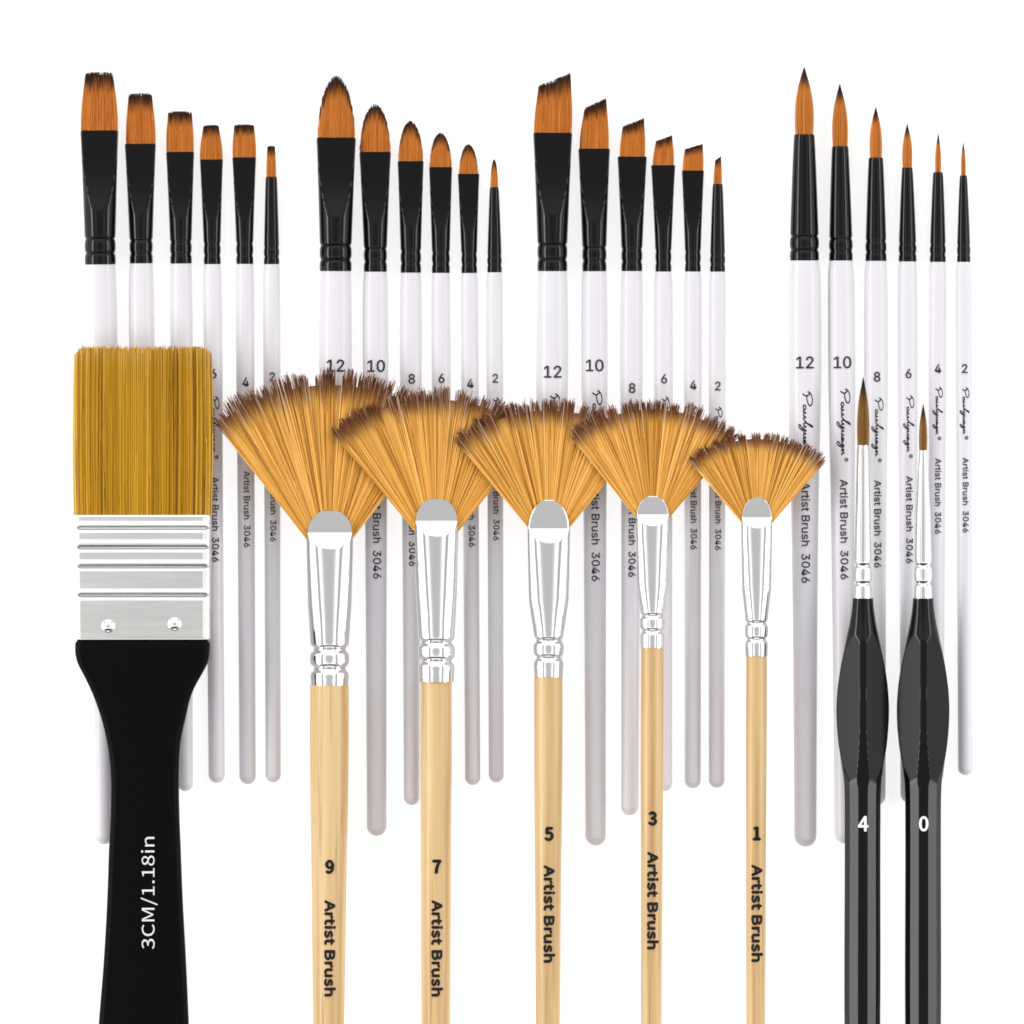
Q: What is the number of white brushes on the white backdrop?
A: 24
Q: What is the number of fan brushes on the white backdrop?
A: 5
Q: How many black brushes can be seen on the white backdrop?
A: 3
